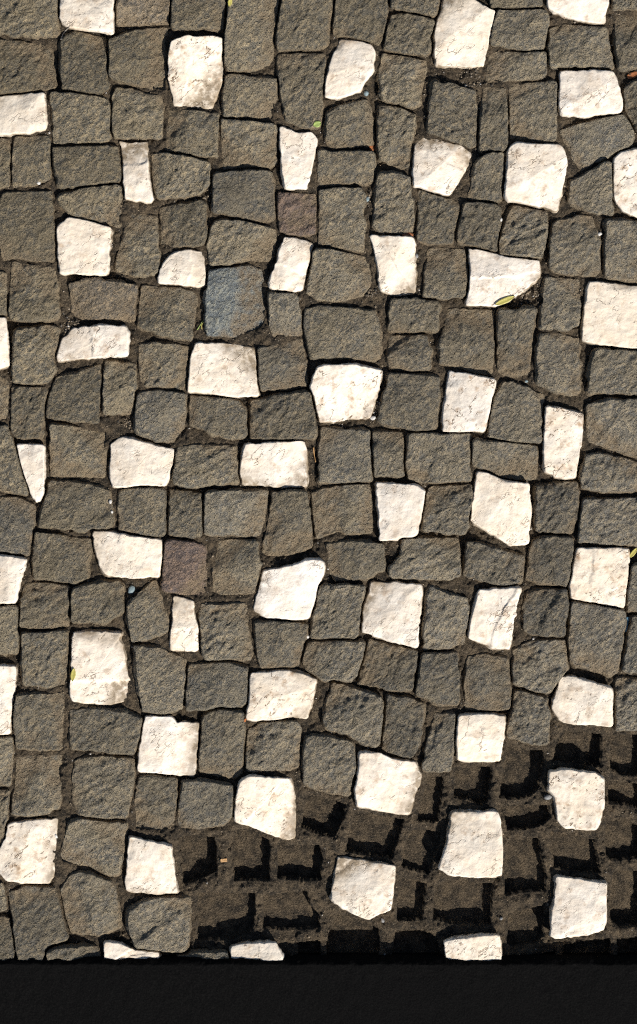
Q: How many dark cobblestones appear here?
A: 150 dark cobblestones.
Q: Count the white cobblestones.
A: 53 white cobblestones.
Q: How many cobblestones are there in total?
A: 203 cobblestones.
